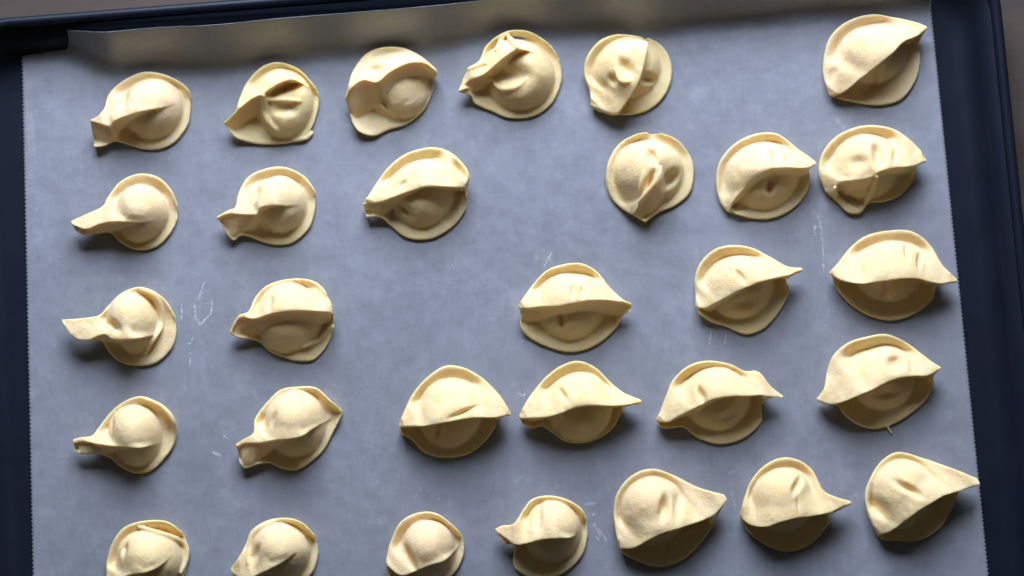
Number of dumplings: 30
